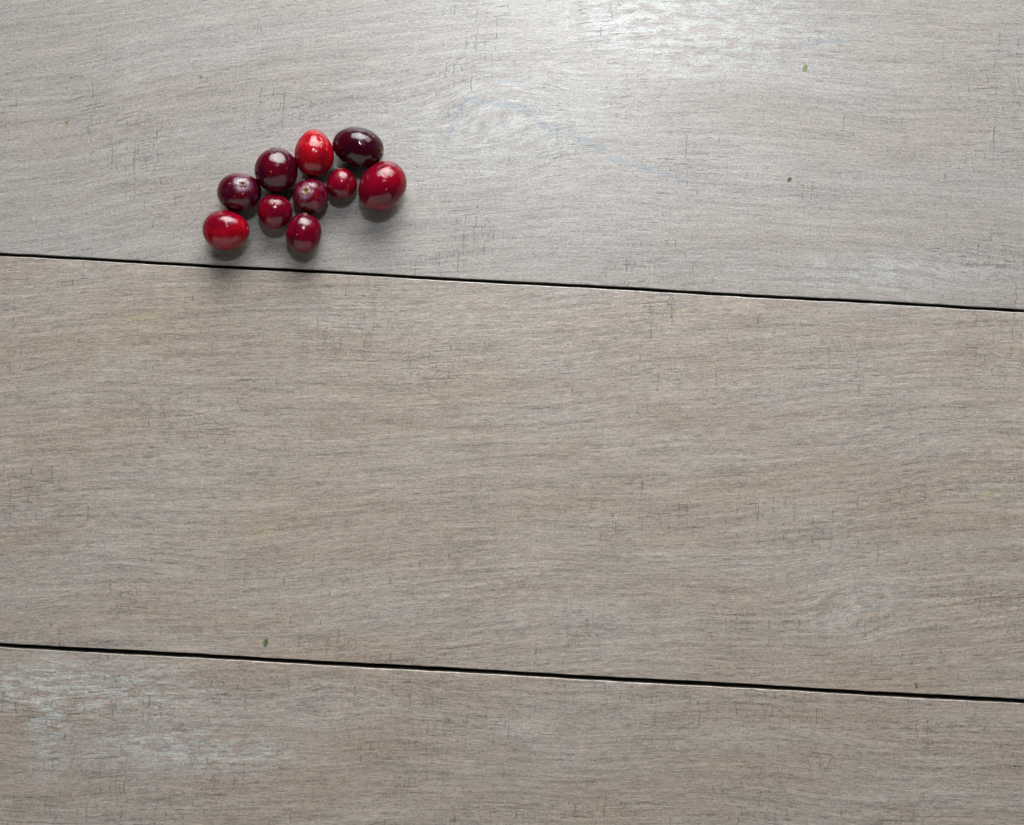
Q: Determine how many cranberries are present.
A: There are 10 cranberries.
